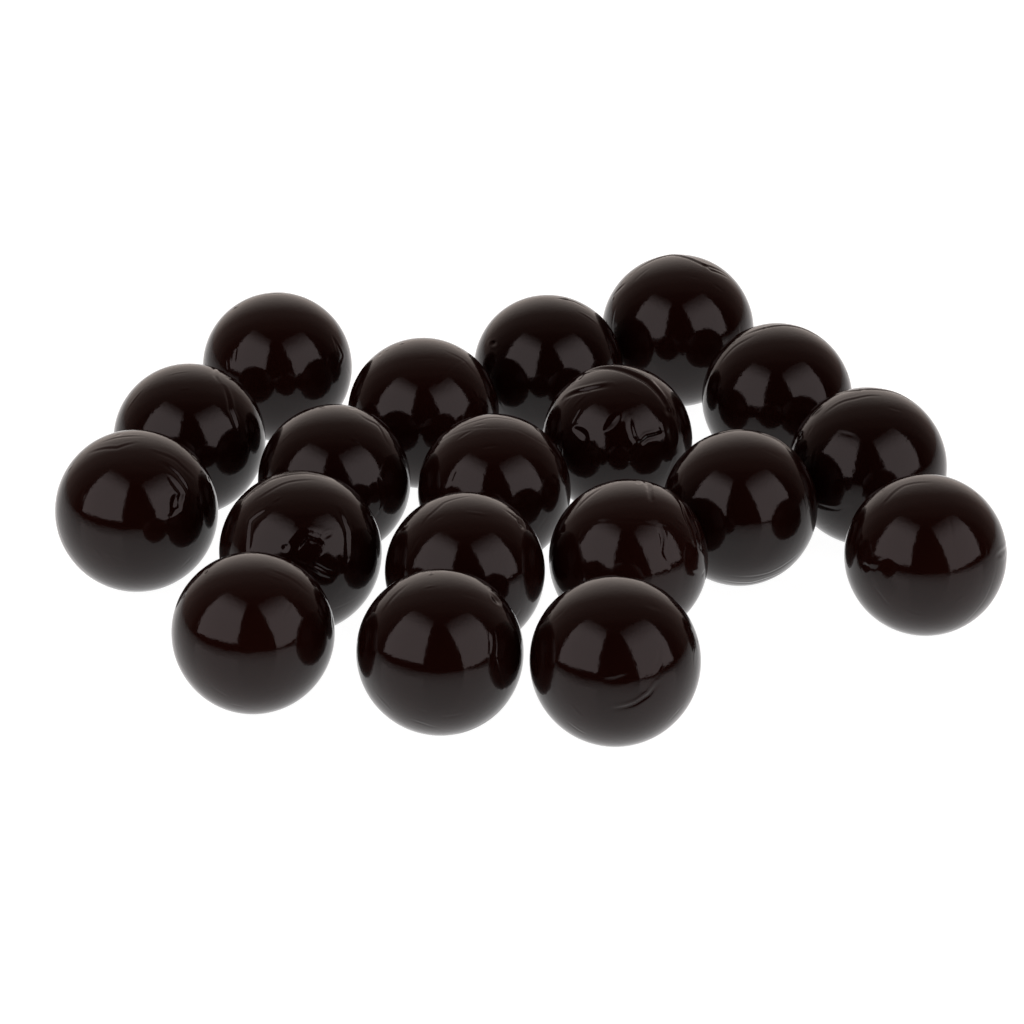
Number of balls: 19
